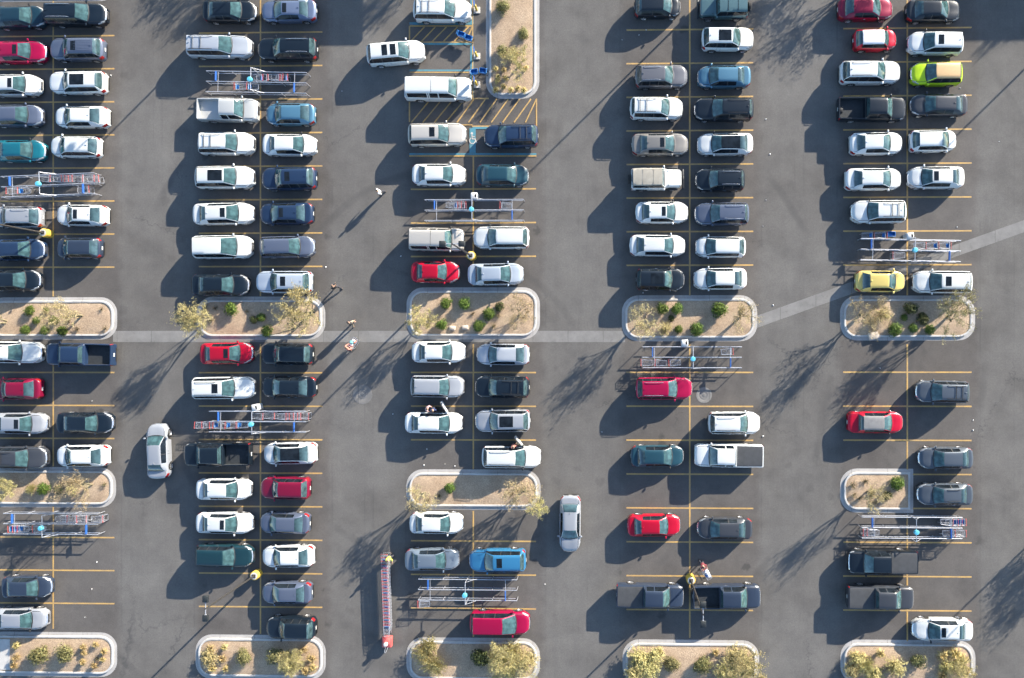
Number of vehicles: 125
